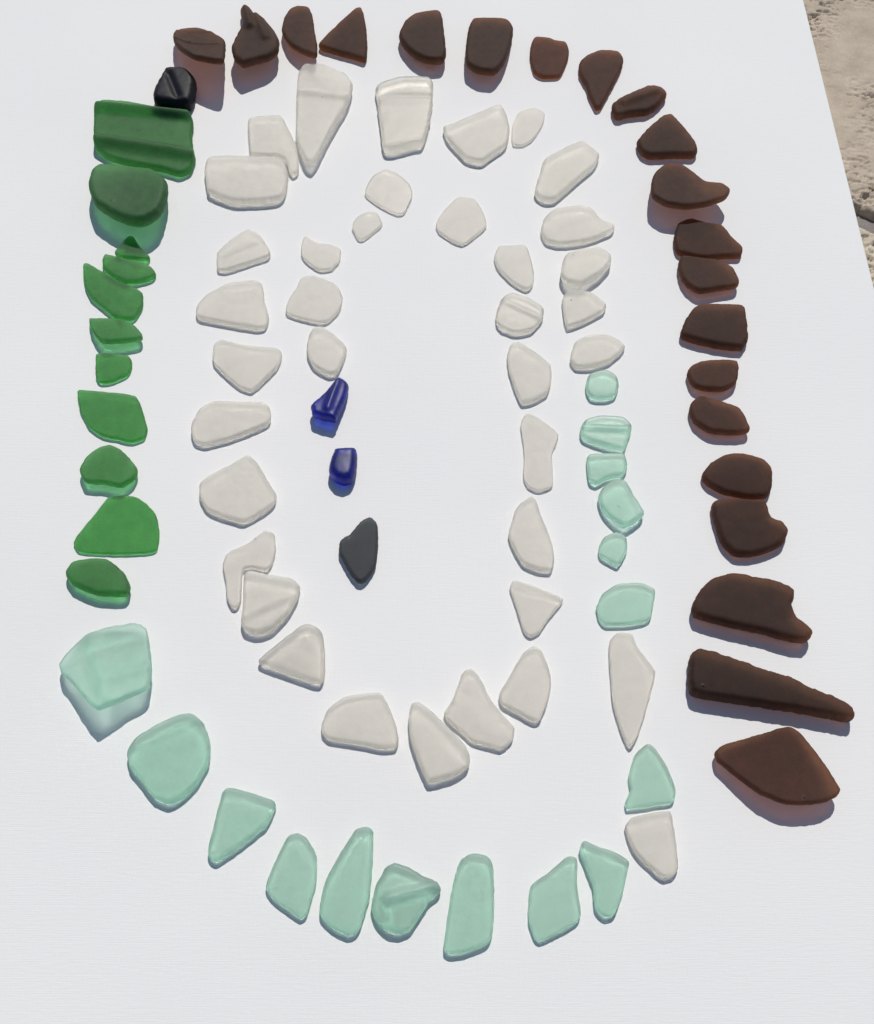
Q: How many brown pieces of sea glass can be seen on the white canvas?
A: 21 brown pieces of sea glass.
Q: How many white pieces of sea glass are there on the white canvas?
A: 37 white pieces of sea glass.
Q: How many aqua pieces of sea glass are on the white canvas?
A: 16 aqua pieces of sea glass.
